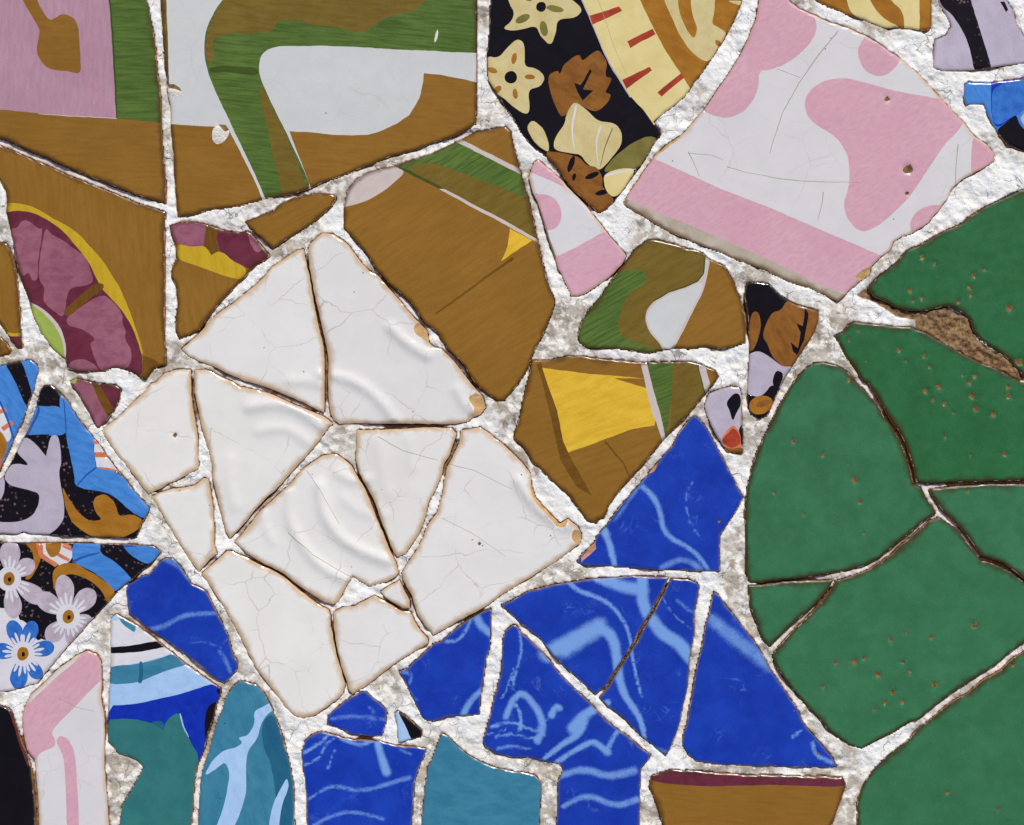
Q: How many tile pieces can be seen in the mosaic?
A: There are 56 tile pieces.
